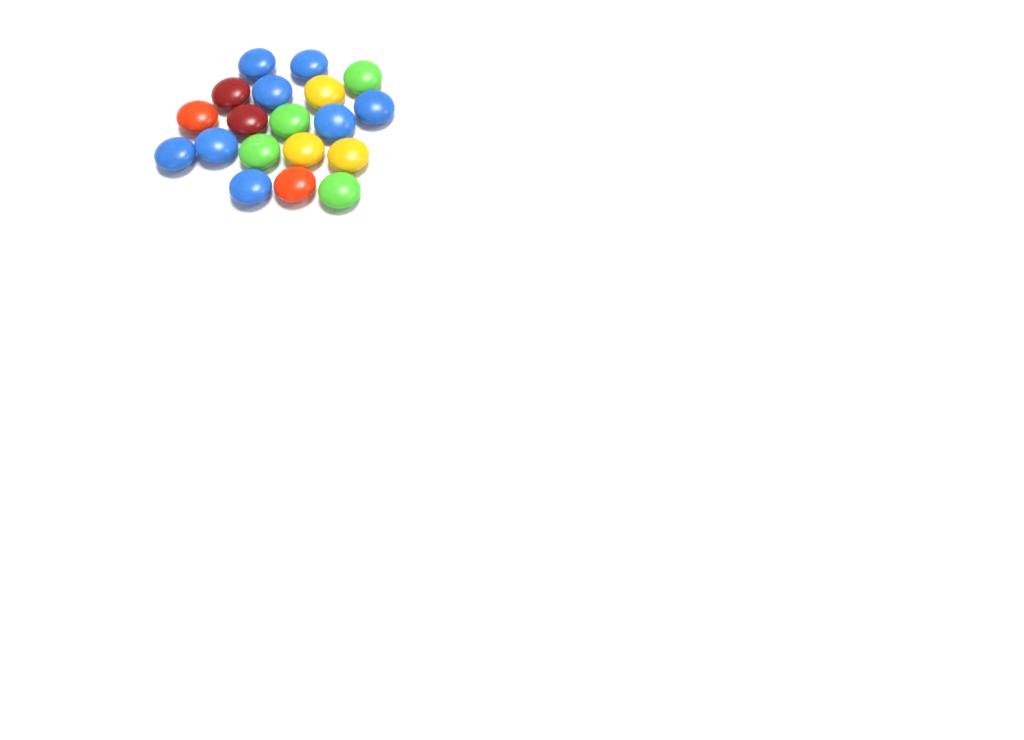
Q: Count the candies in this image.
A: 19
